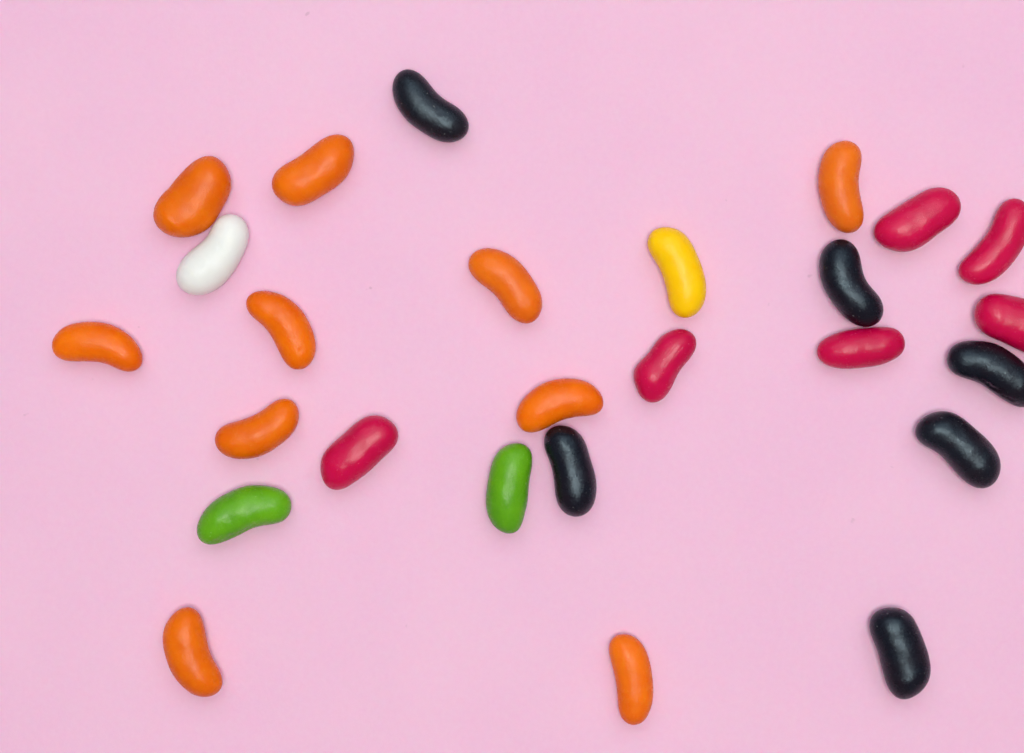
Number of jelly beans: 26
